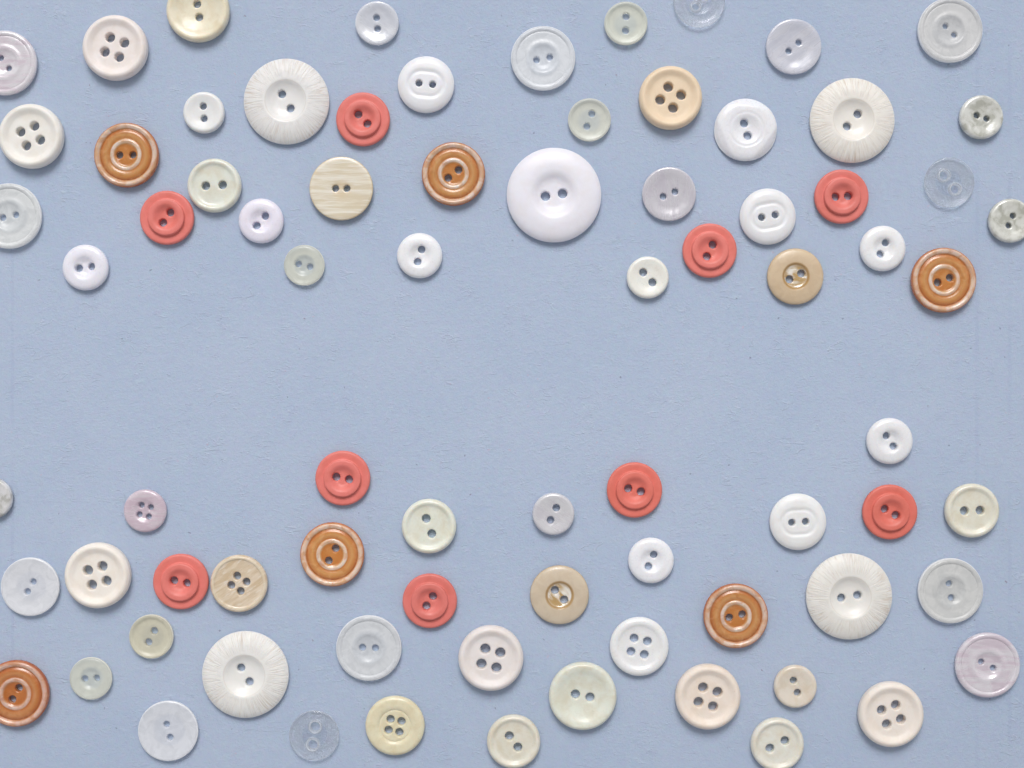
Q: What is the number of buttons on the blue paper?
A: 78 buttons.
